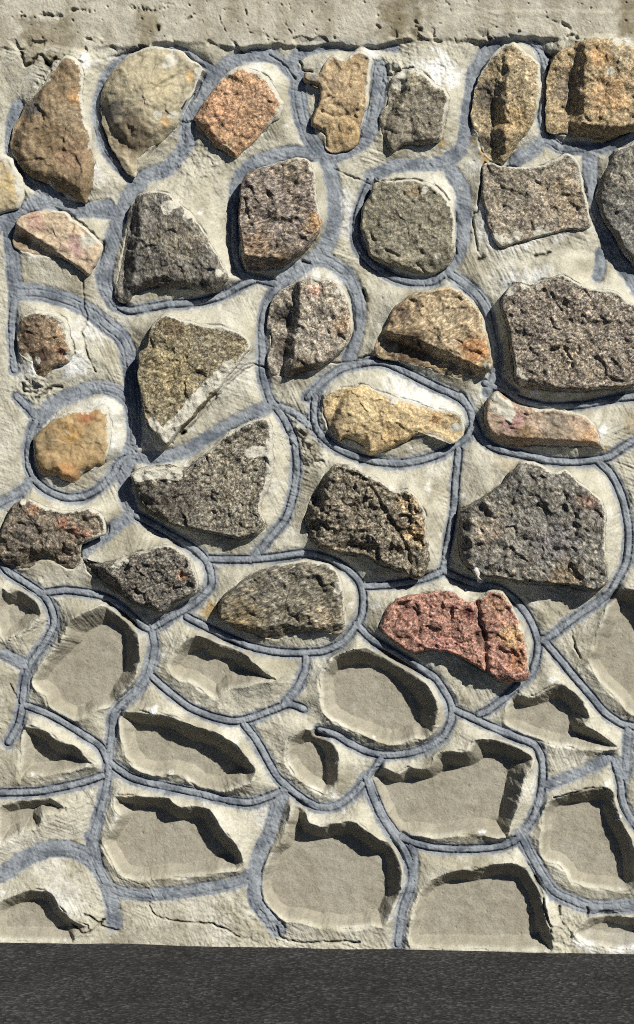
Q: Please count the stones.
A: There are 29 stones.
